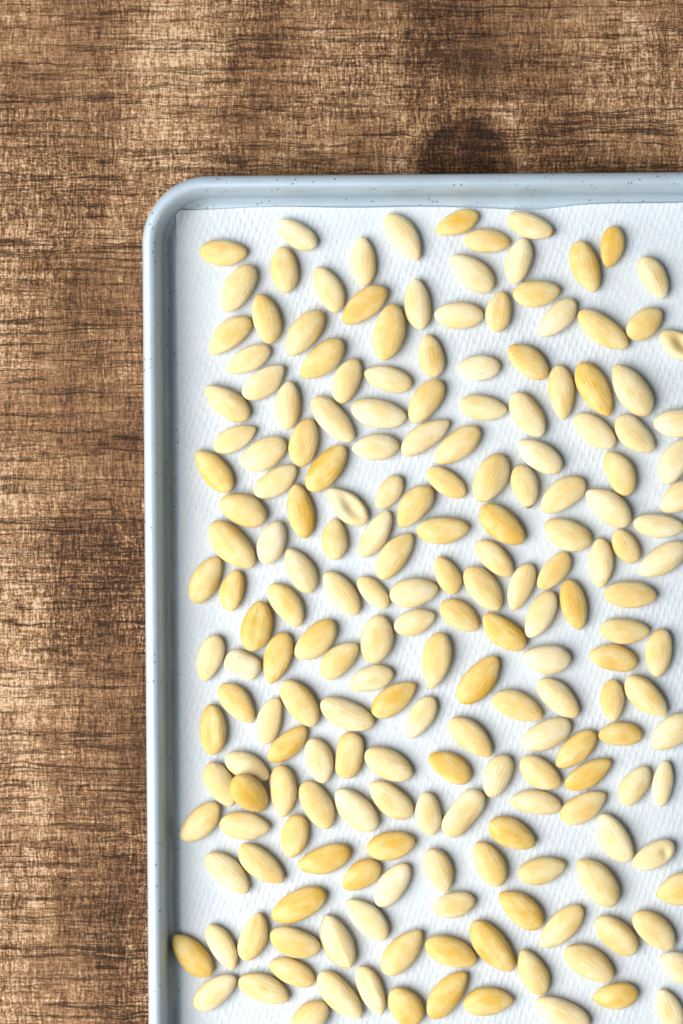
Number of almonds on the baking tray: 200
